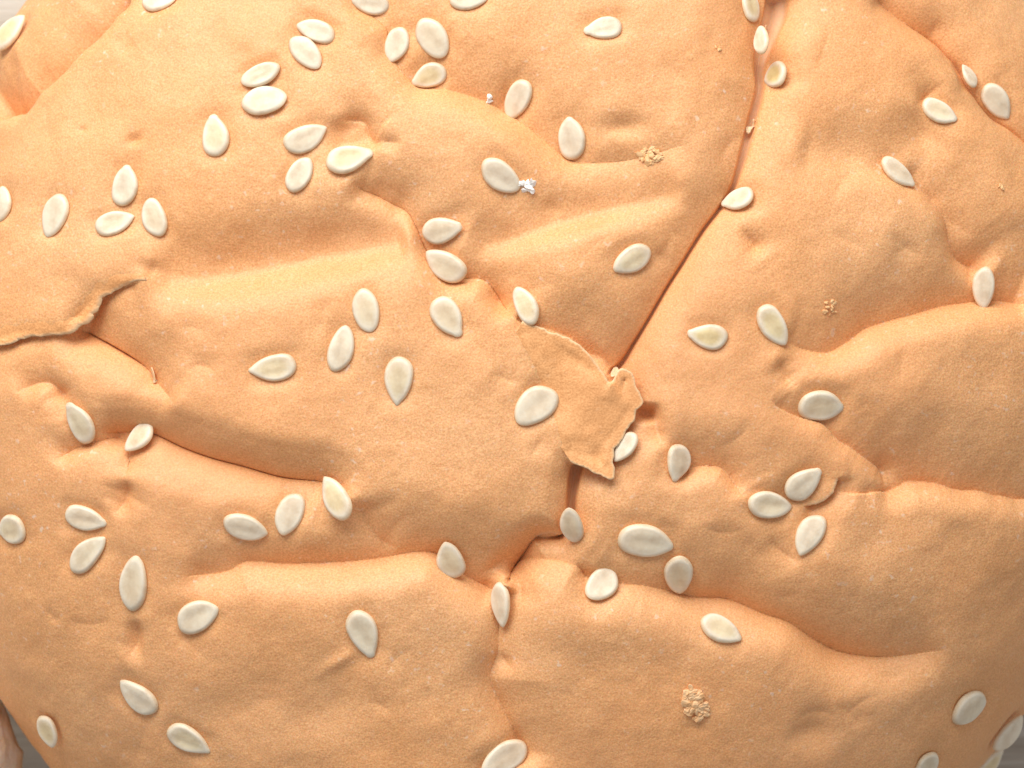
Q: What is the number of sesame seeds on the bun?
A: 77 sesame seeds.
